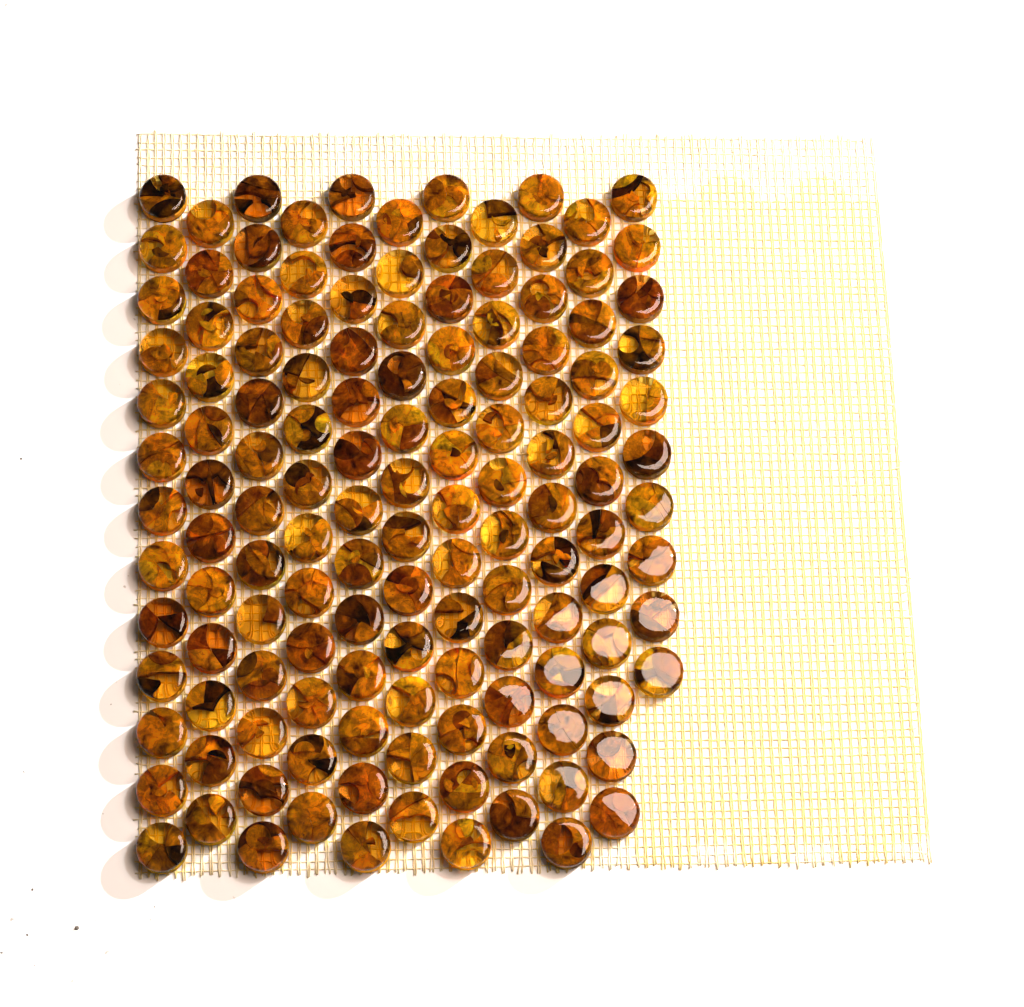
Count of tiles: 135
